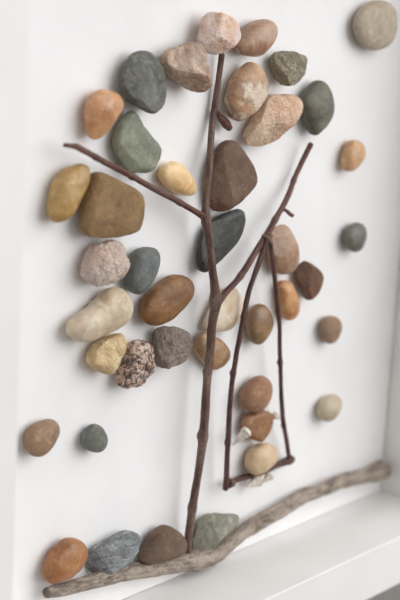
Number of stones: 42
